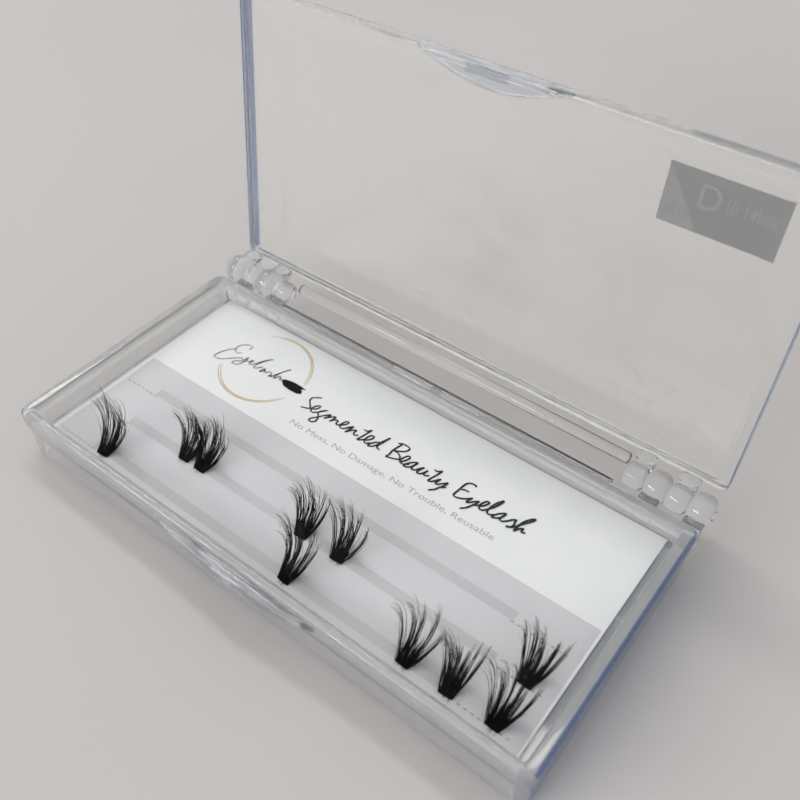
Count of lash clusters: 10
